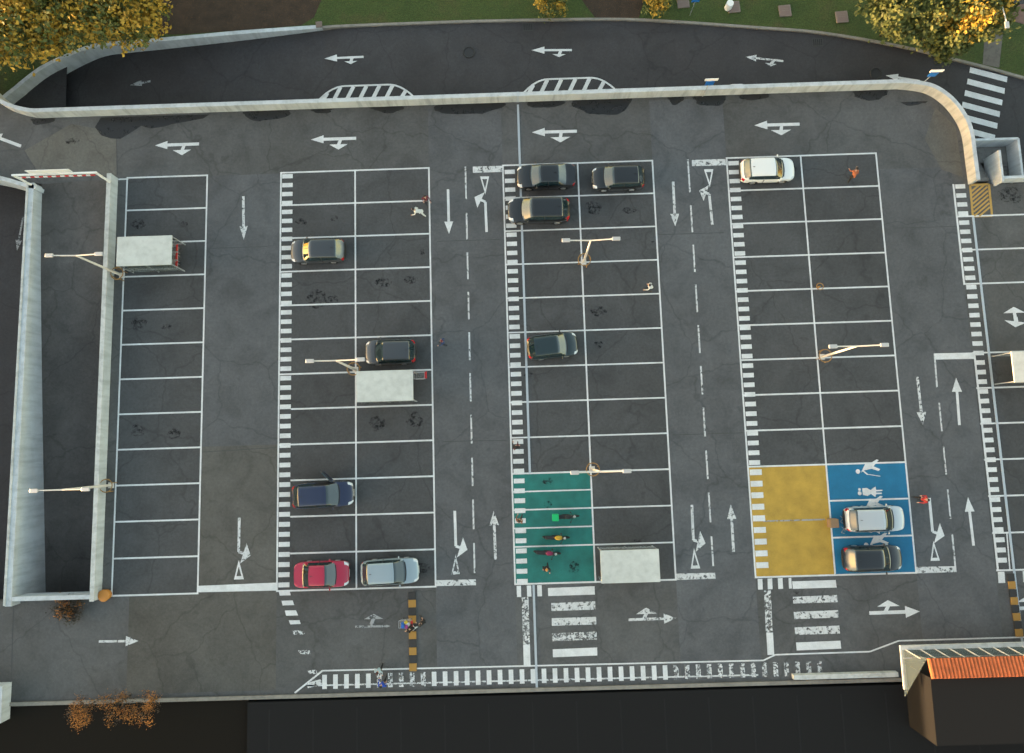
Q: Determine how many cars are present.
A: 12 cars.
